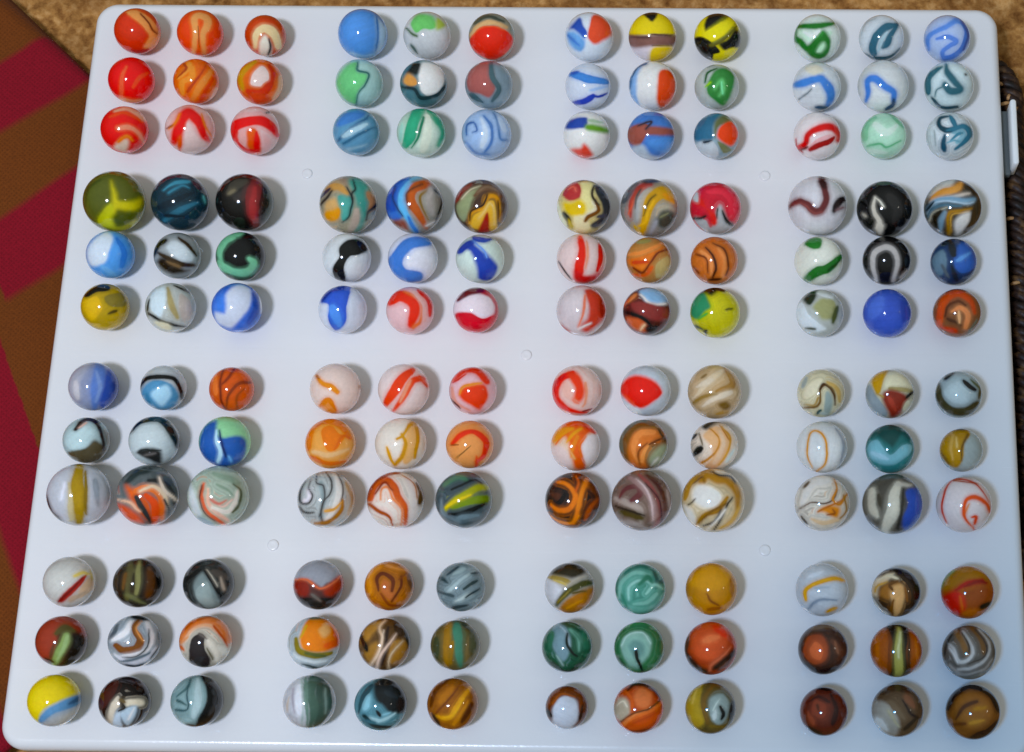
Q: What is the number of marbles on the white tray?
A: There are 144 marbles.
